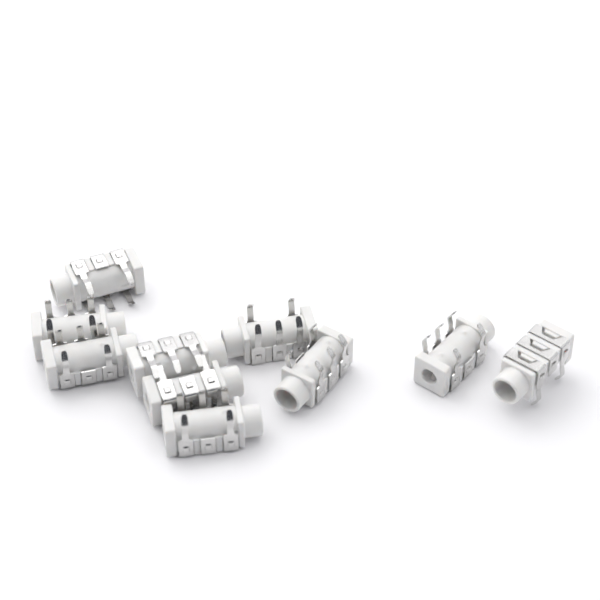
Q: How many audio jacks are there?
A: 10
